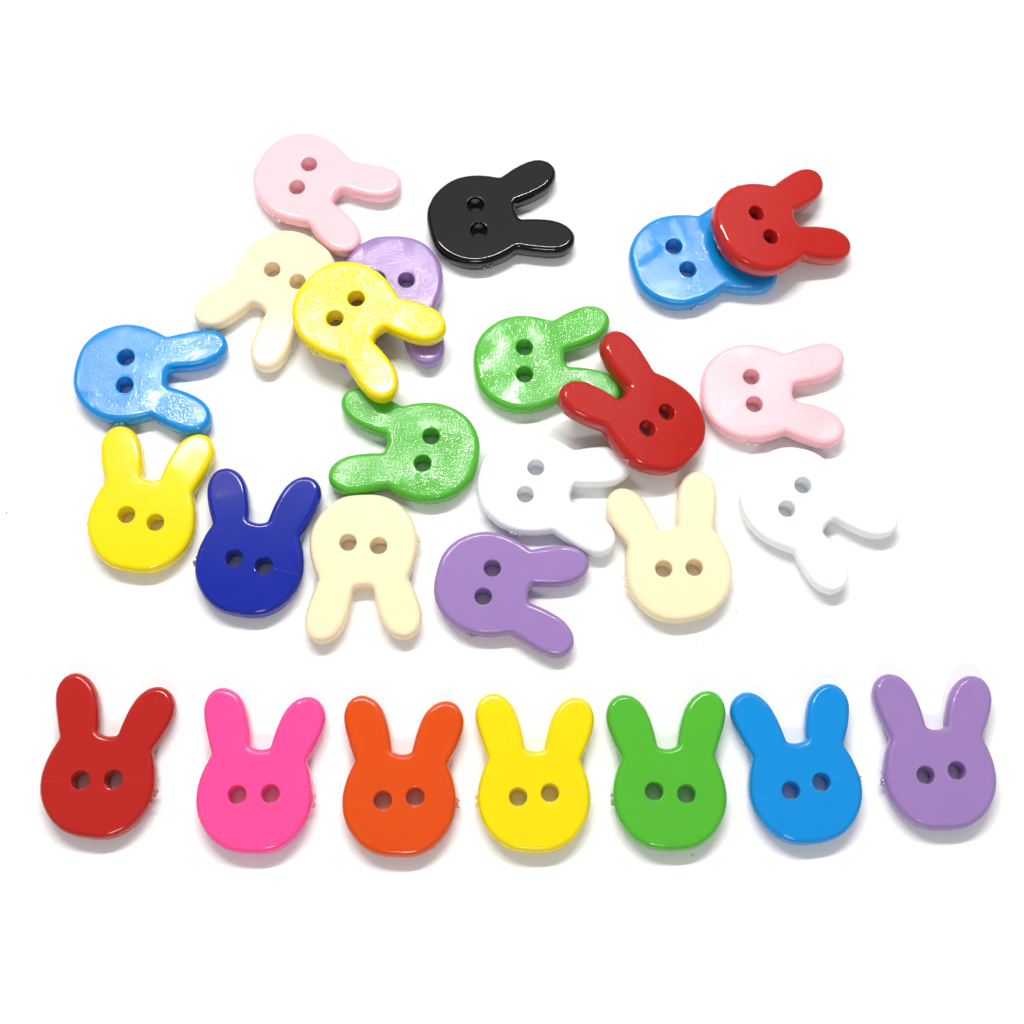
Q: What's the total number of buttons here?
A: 26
